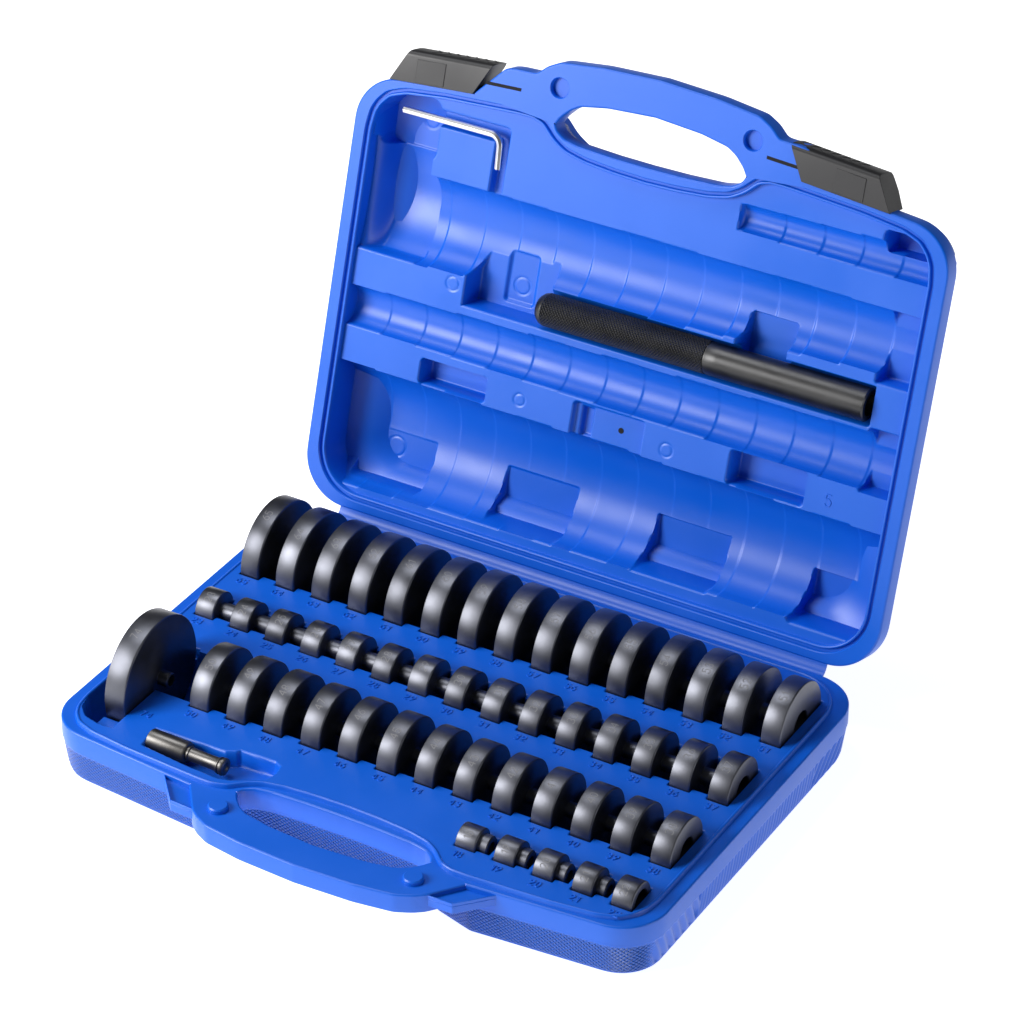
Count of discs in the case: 49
